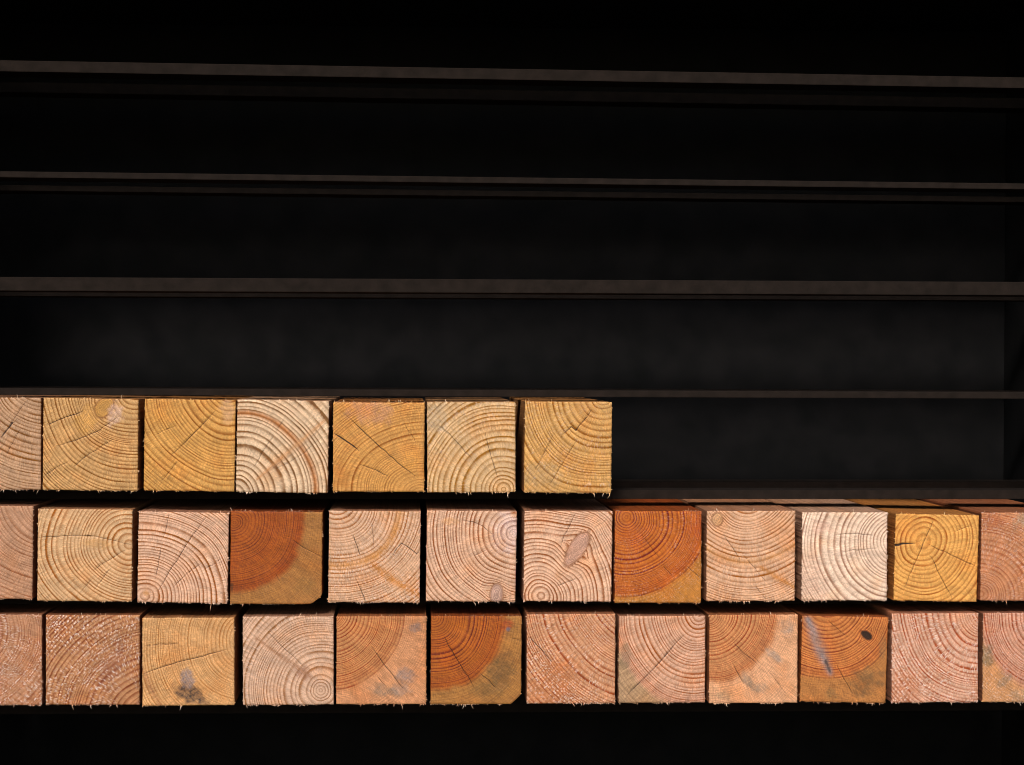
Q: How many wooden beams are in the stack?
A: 31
